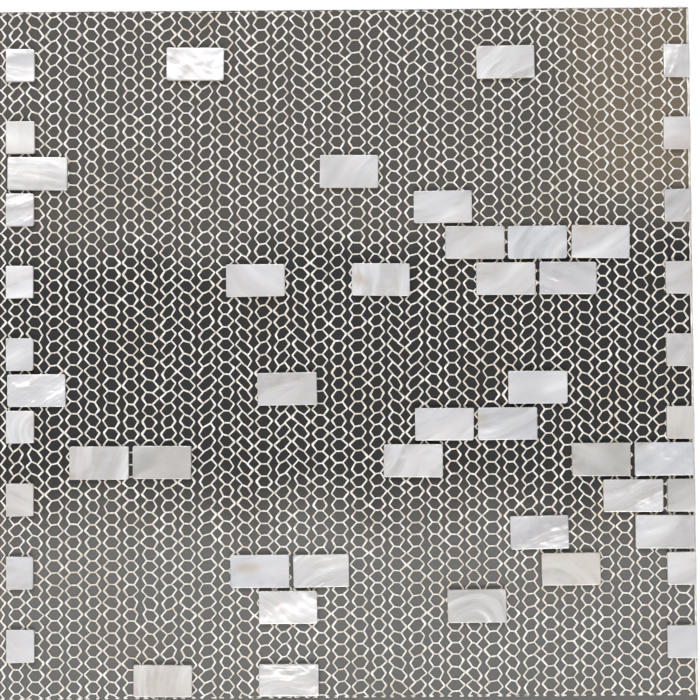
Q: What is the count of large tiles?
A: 32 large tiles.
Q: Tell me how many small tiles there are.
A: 18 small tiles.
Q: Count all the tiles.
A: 50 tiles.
